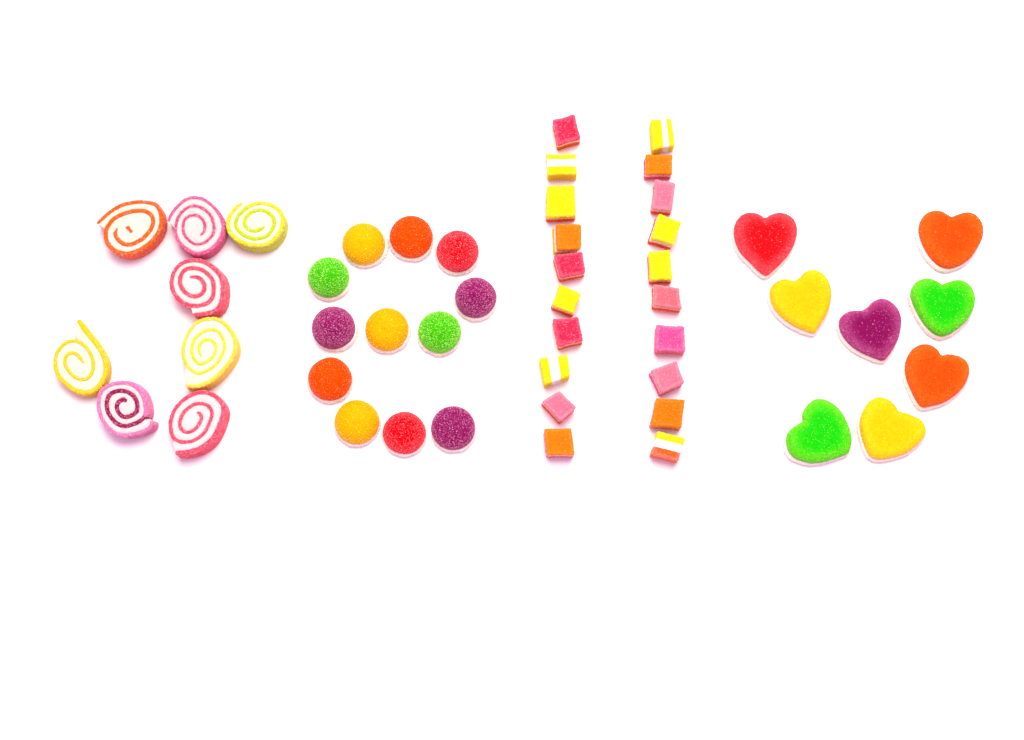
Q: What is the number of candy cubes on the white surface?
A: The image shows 20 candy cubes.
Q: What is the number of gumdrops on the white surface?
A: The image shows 12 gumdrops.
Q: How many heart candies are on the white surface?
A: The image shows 8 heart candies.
